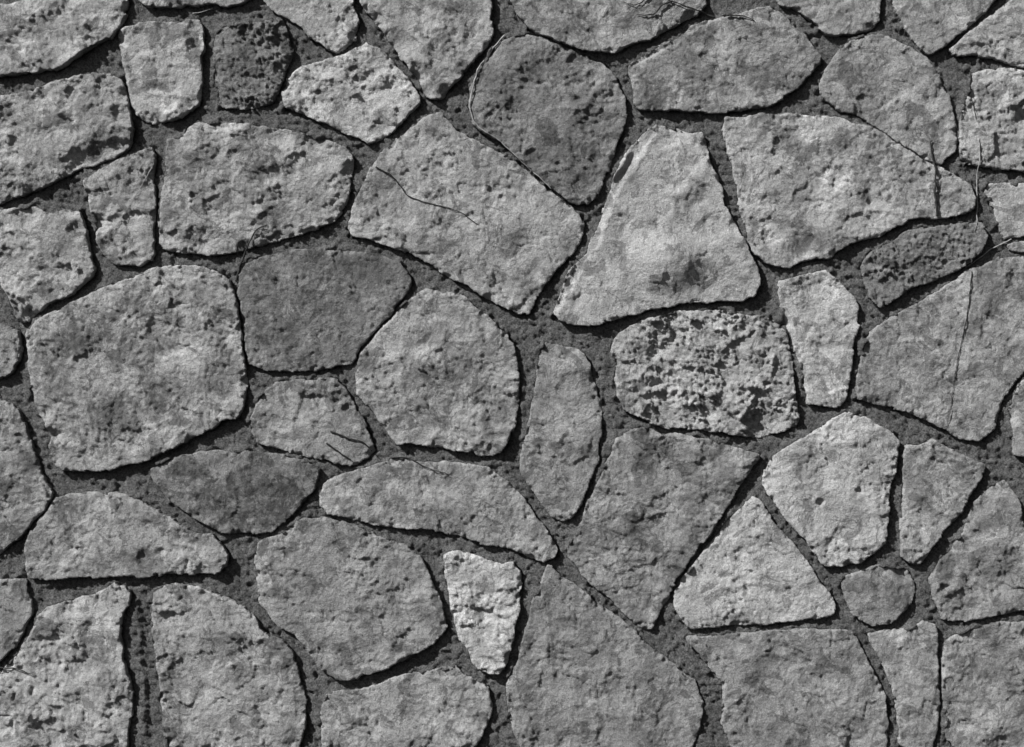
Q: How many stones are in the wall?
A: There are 55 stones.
